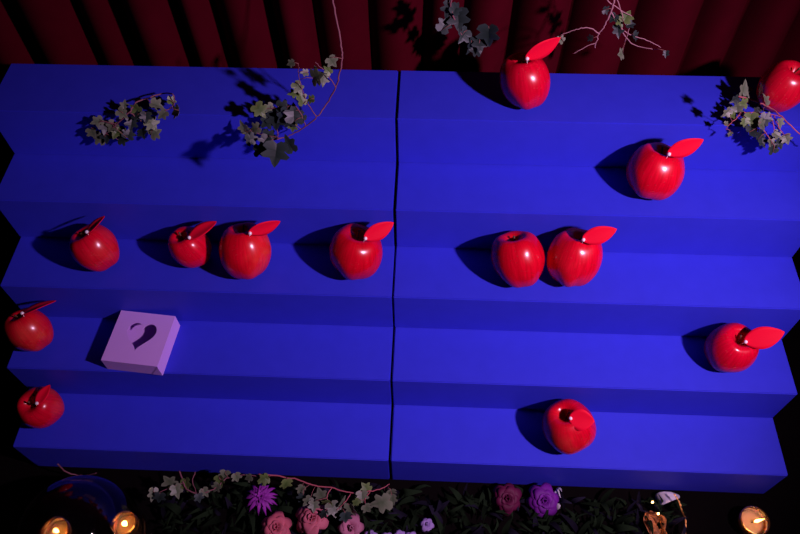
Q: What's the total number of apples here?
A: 13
